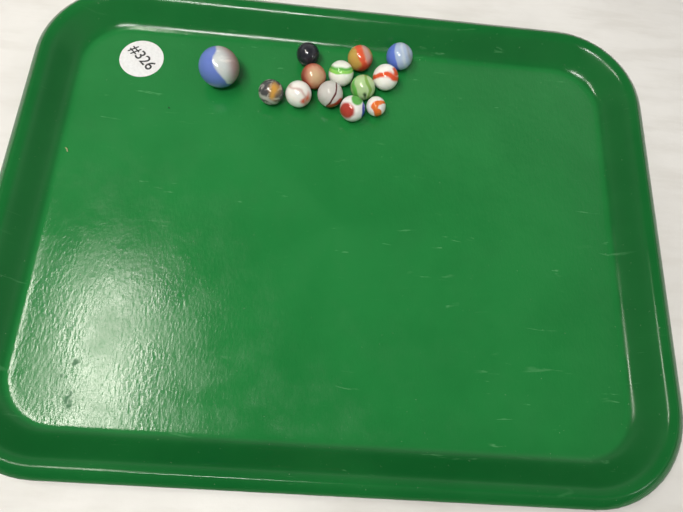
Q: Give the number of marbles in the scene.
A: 13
